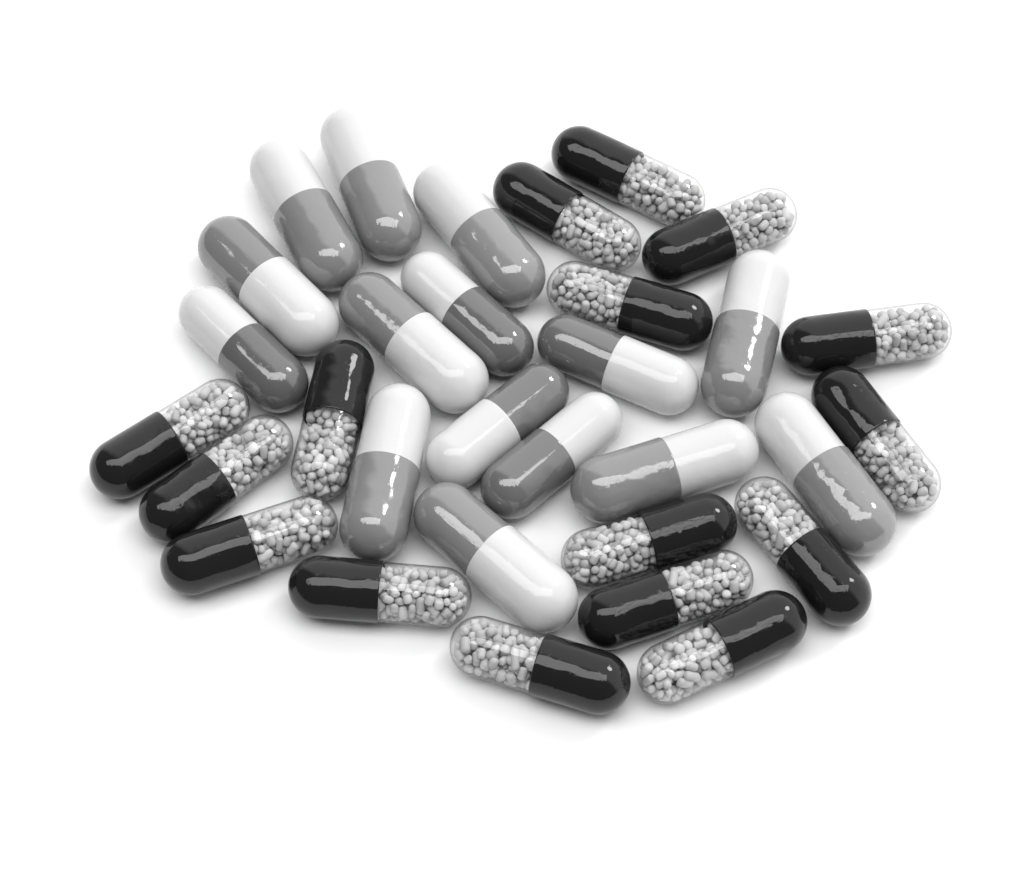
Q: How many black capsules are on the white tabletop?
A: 16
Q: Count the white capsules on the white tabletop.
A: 15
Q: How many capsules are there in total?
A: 31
